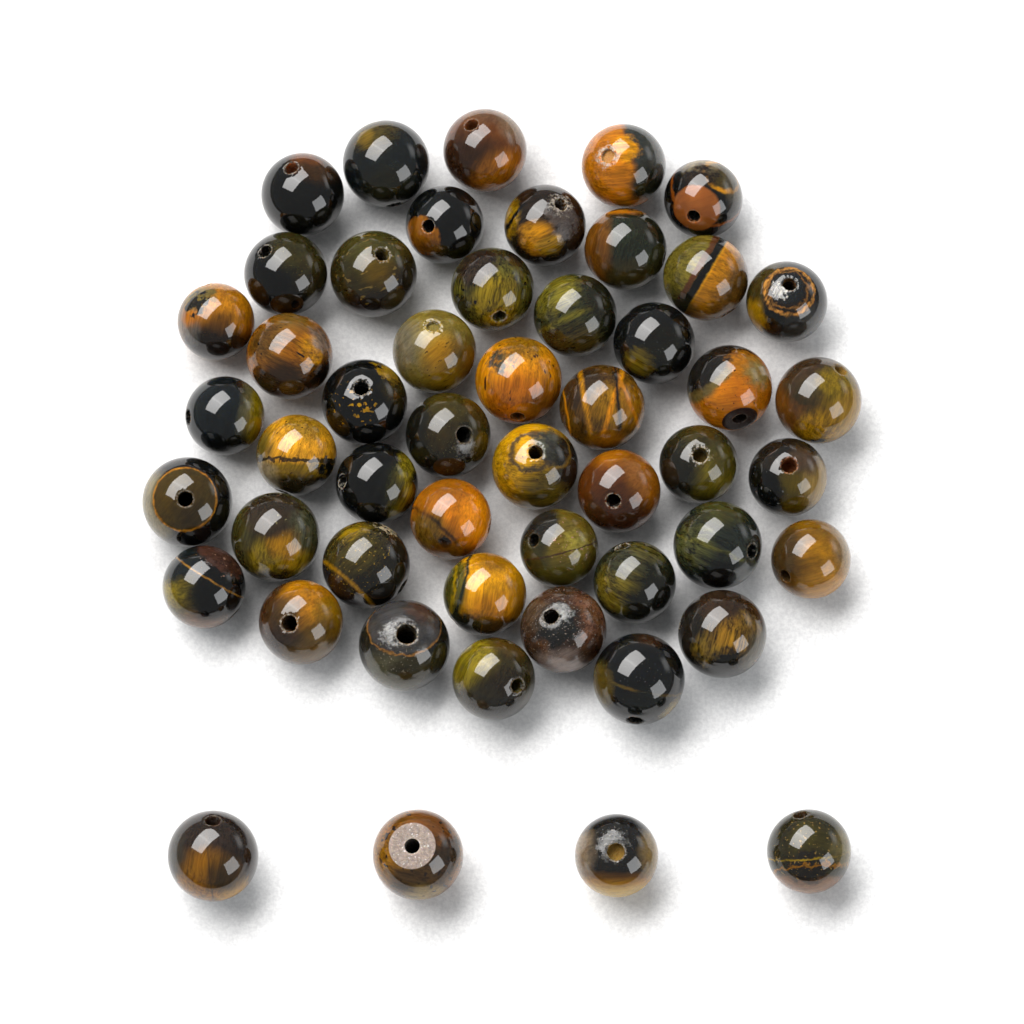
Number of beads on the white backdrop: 51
